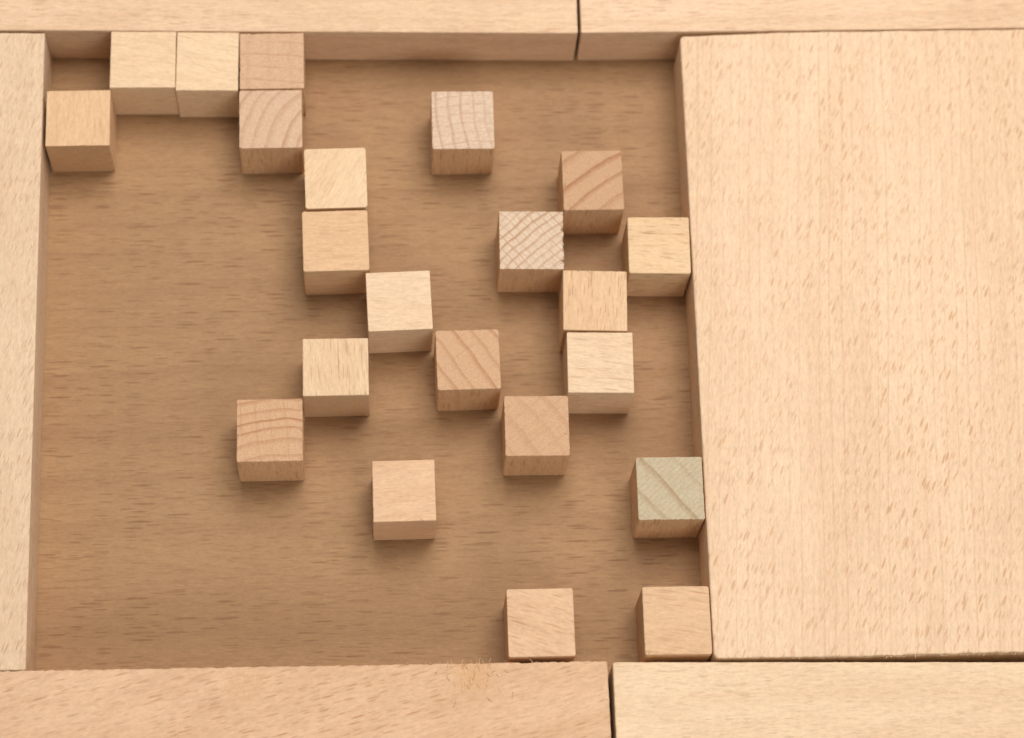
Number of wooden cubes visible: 22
